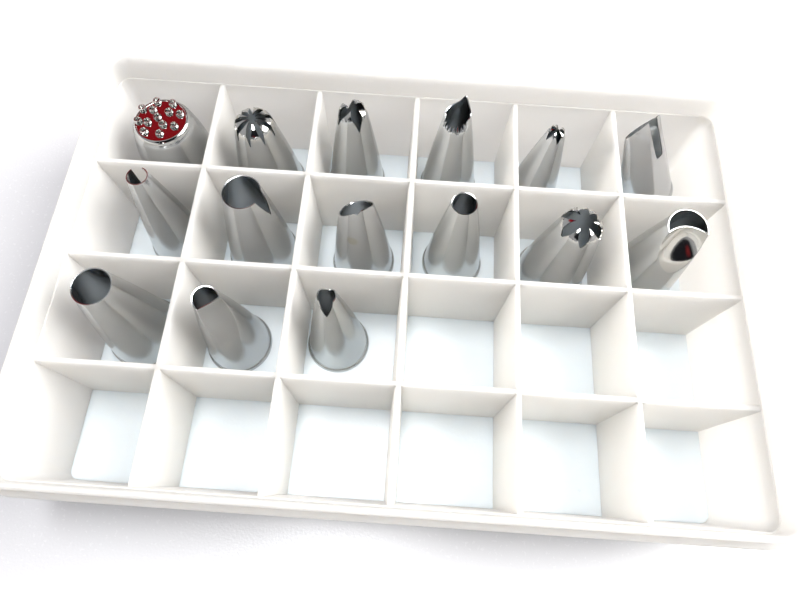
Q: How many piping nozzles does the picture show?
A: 15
